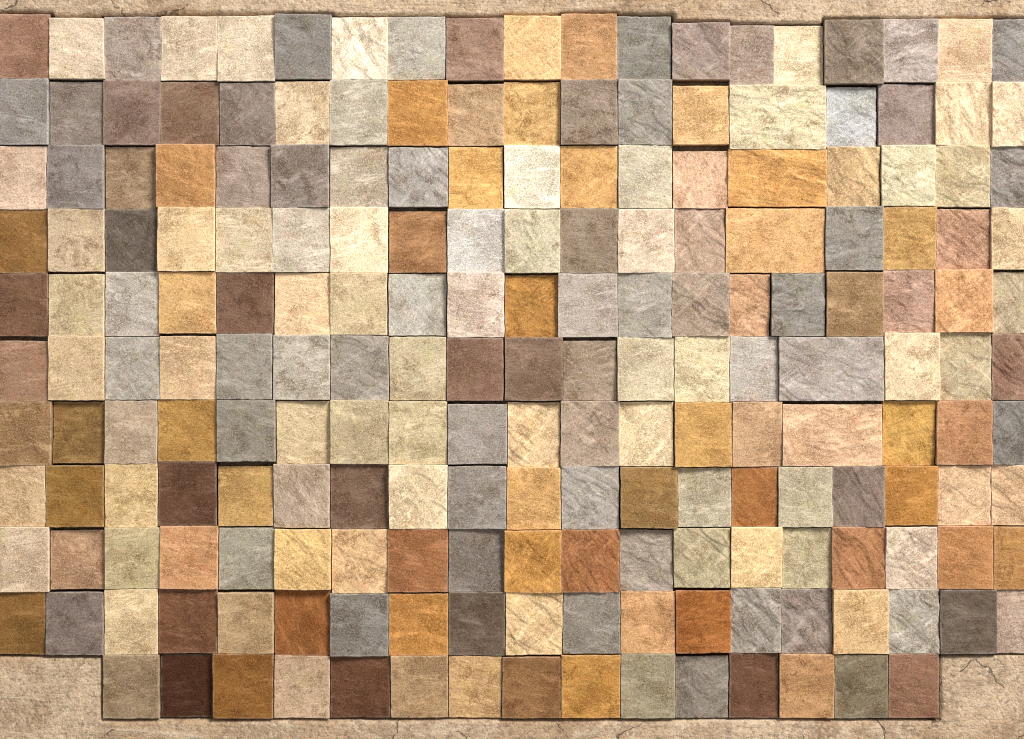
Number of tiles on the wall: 200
